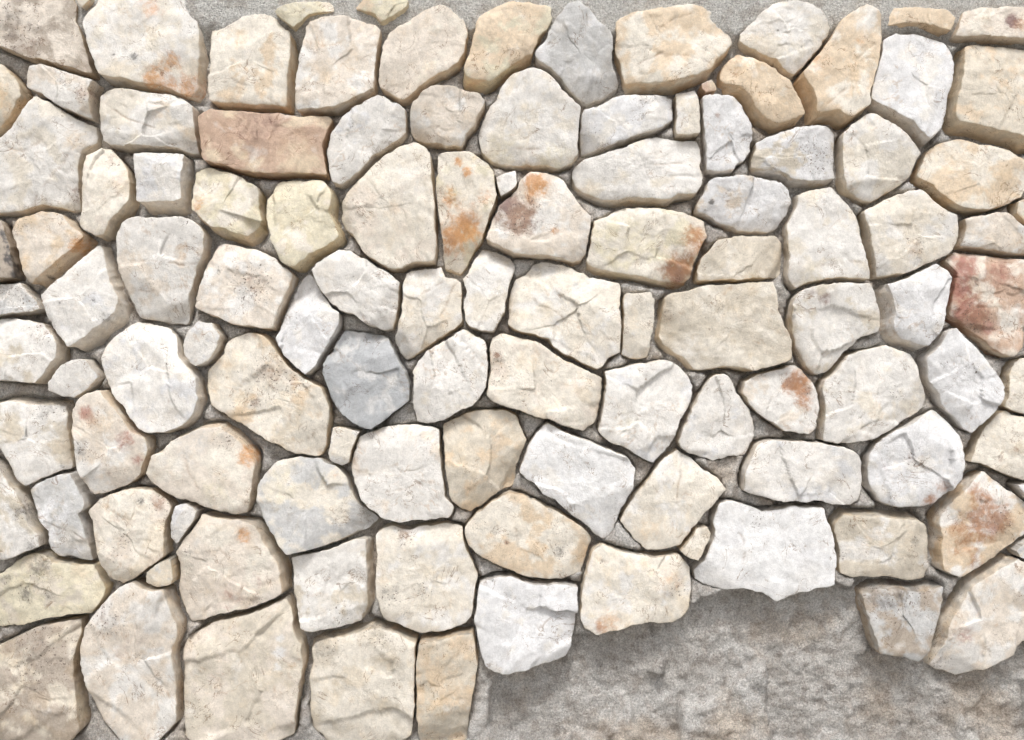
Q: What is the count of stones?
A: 116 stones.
